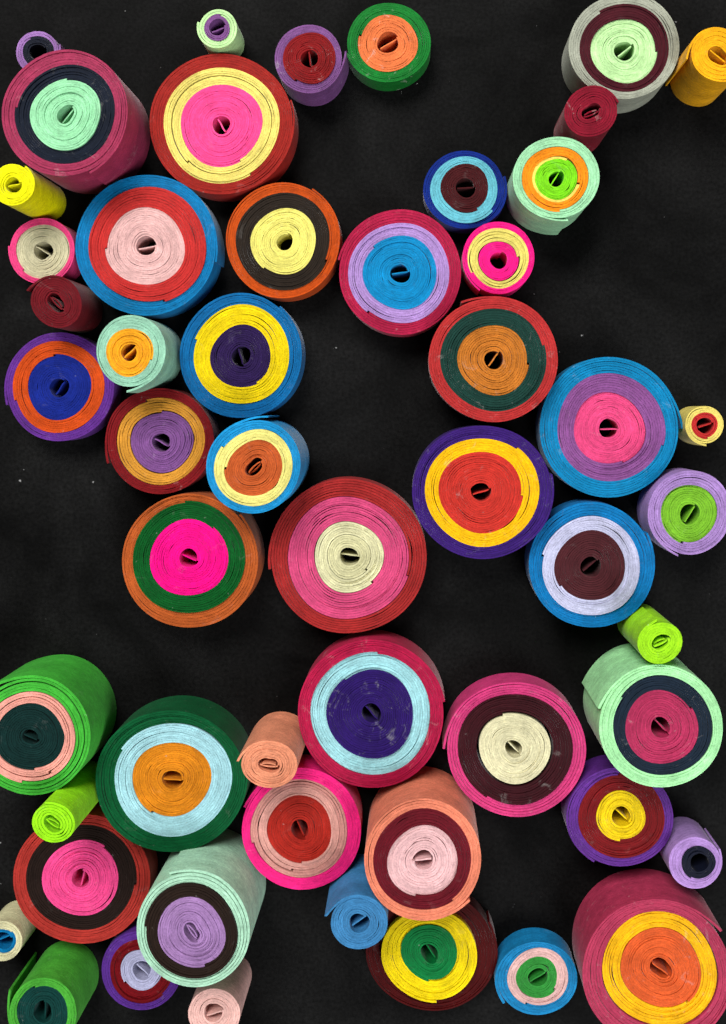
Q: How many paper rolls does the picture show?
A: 53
